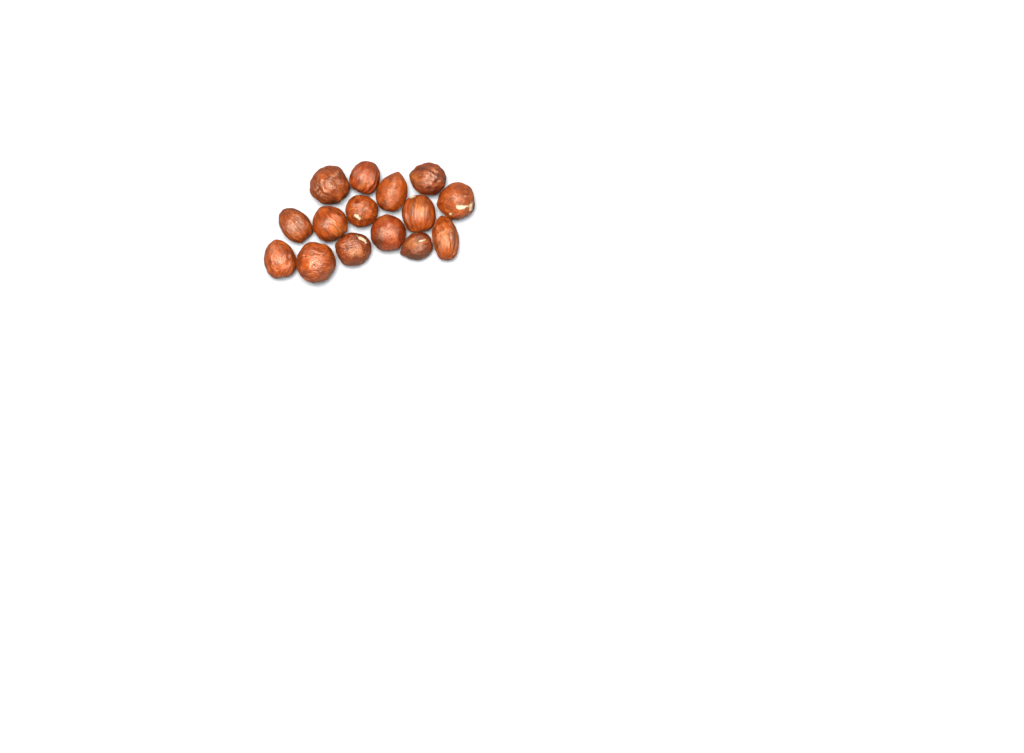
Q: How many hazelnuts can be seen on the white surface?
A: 15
